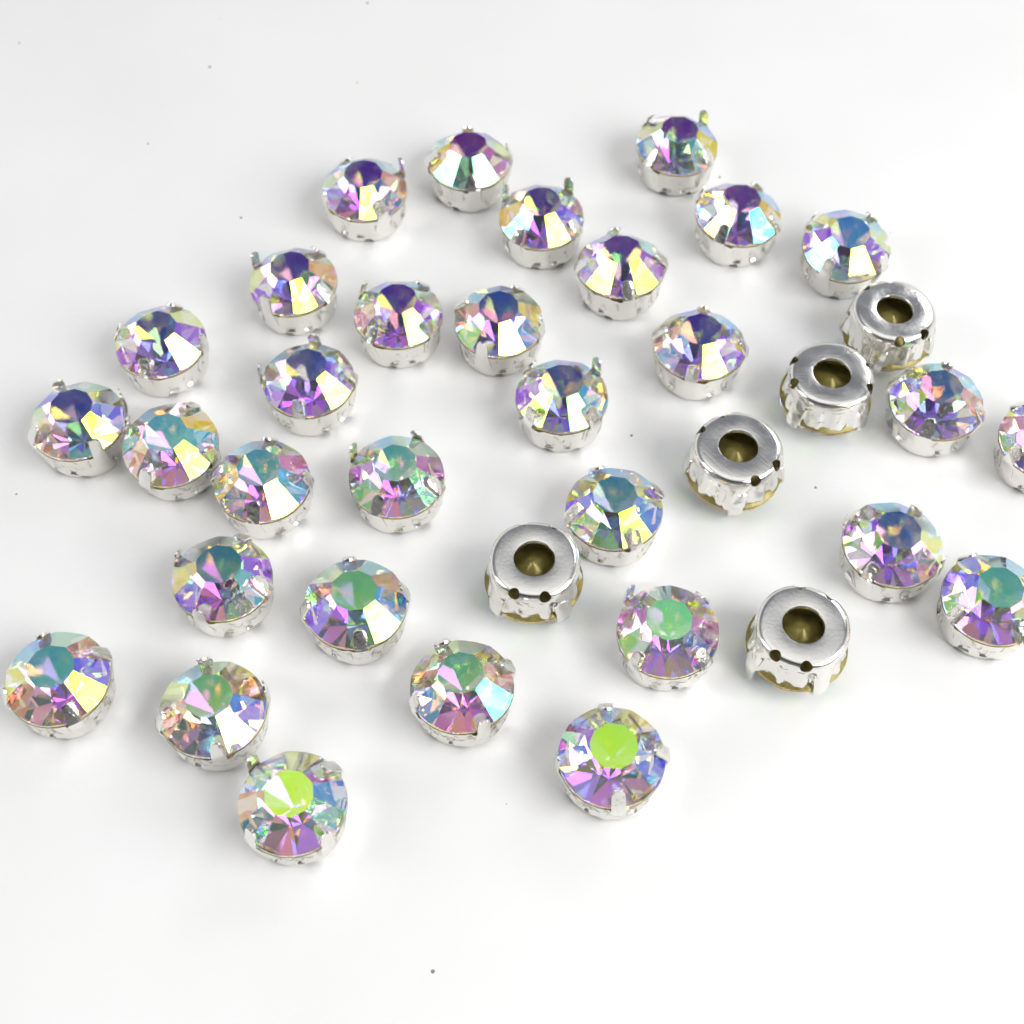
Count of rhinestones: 36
